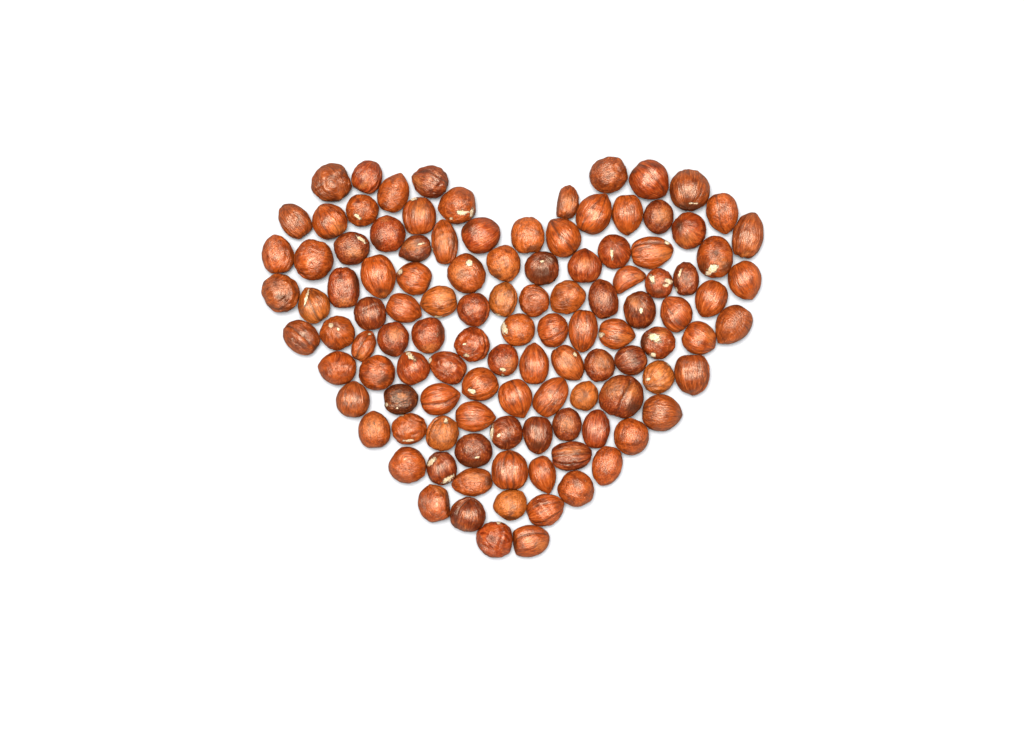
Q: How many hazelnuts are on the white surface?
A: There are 112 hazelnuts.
